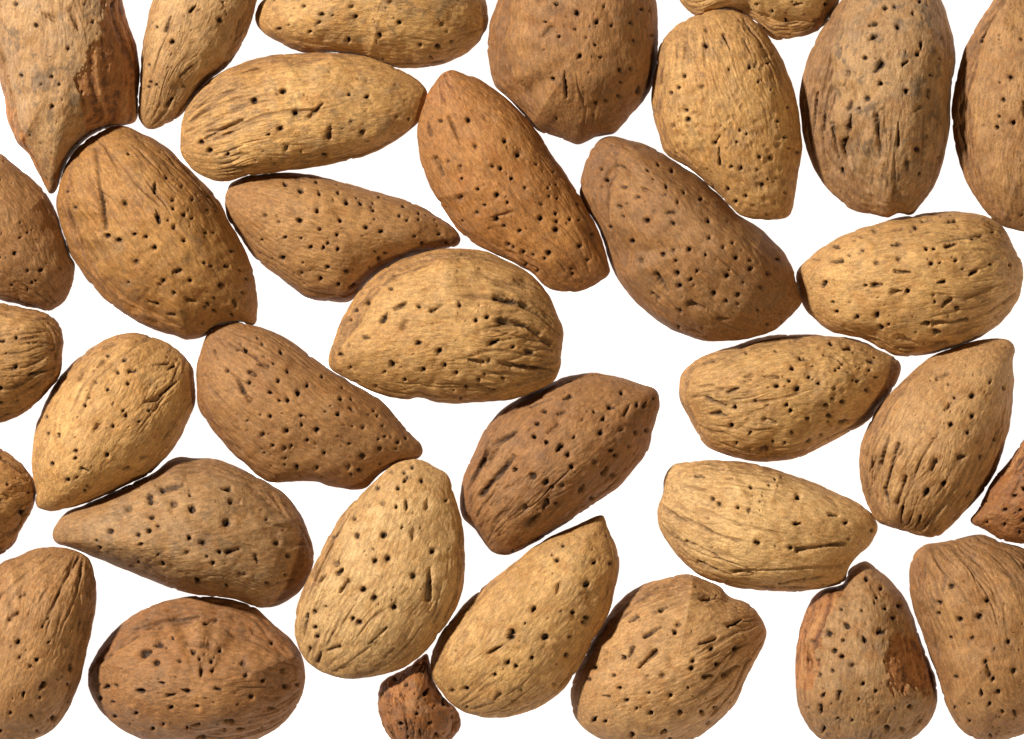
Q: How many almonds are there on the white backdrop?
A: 34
